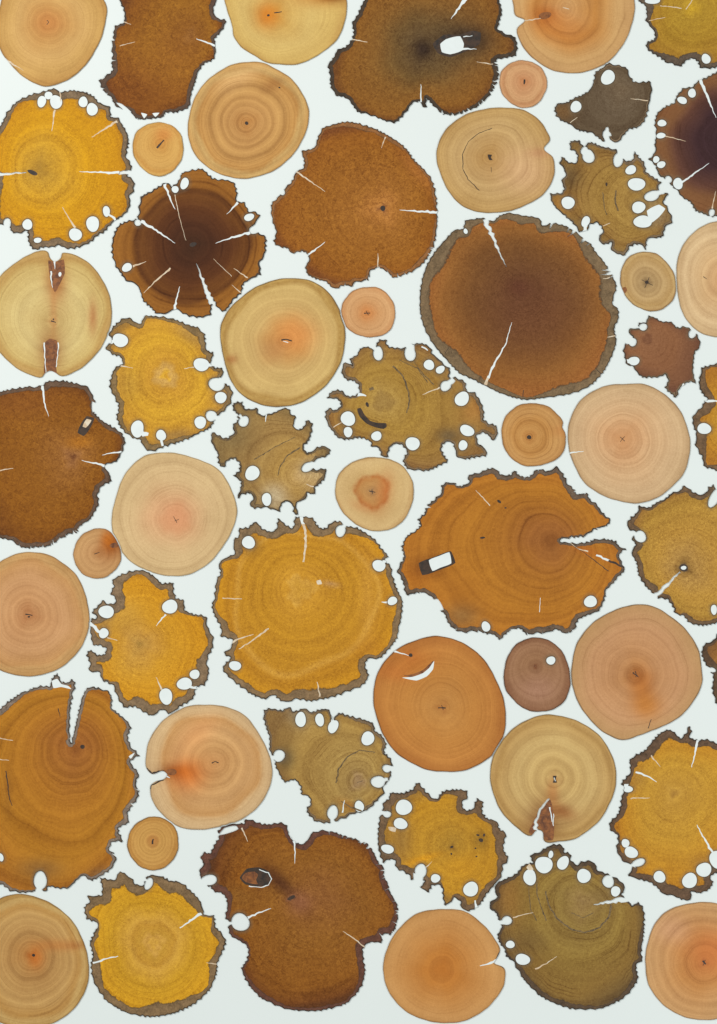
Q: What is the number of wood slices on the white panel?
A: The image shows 55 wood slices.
